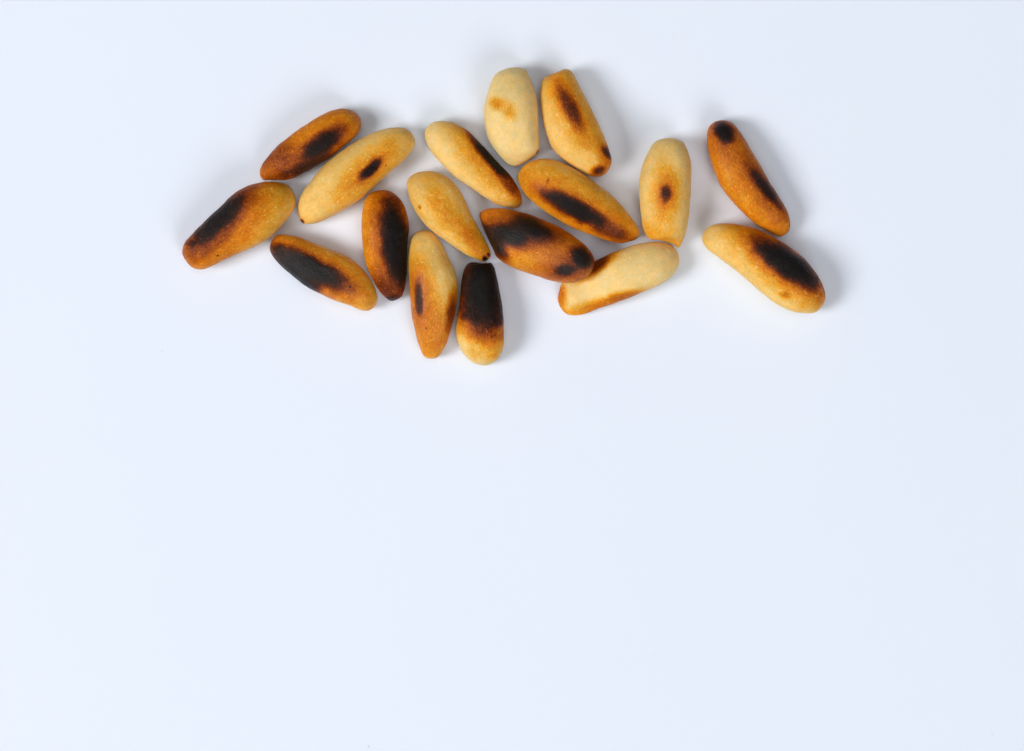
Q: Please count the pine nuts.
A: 17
